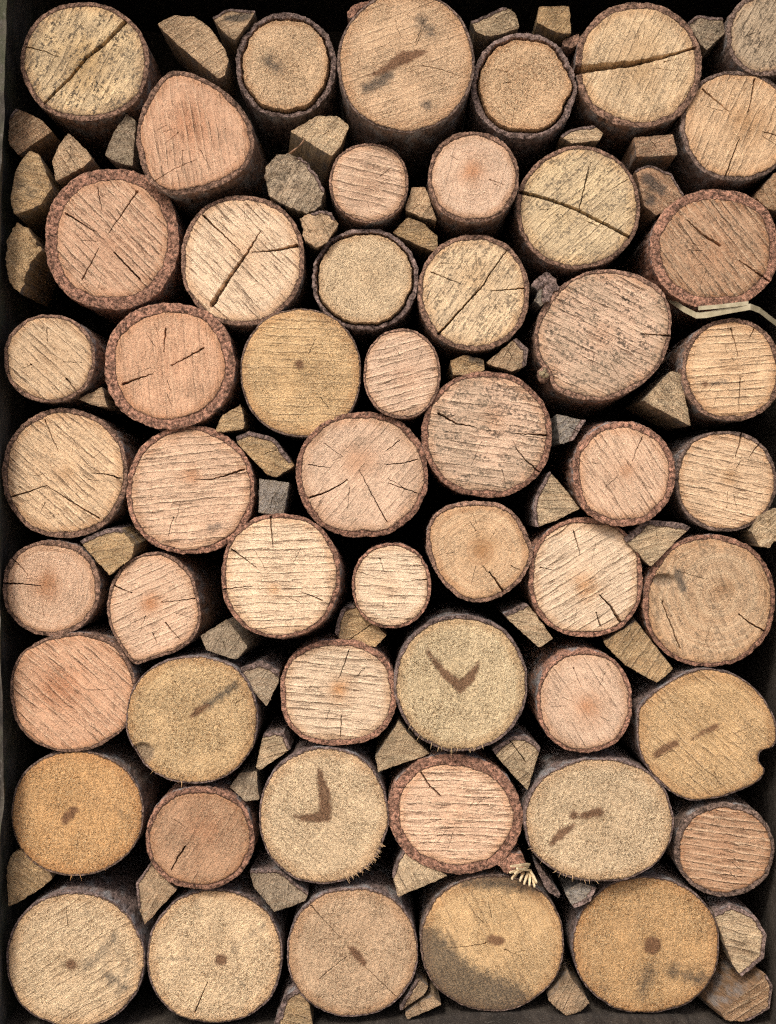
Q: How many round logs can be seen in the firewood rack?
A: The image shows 52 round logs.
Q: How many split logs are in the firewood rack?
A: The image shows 49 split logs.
